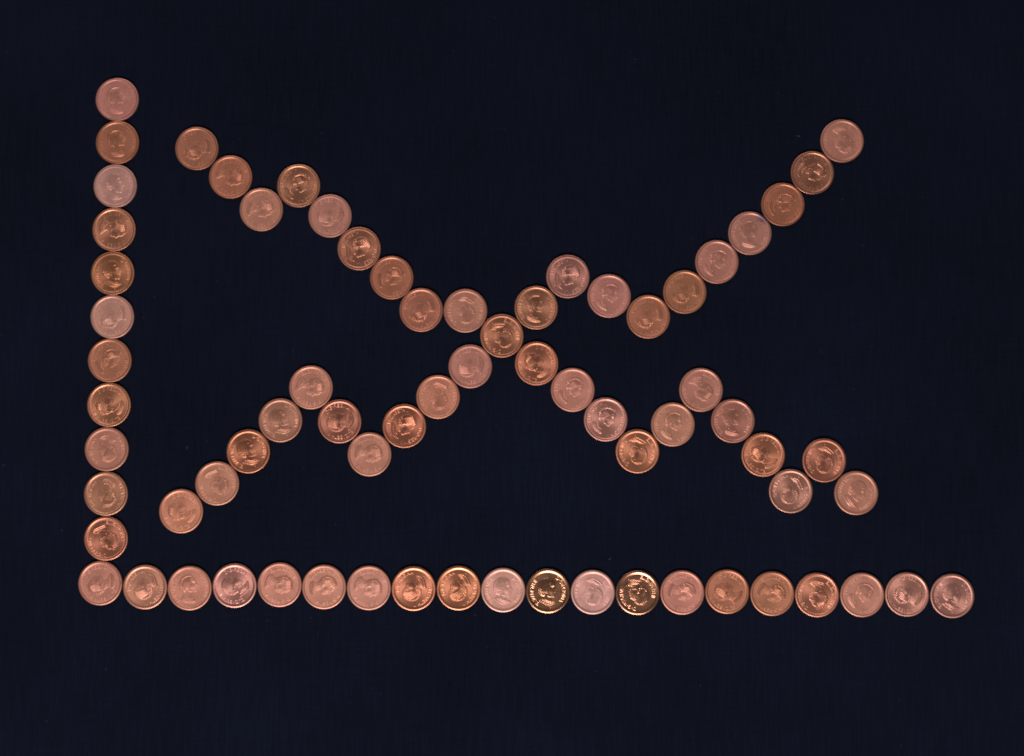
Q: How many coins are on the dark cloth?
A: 72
